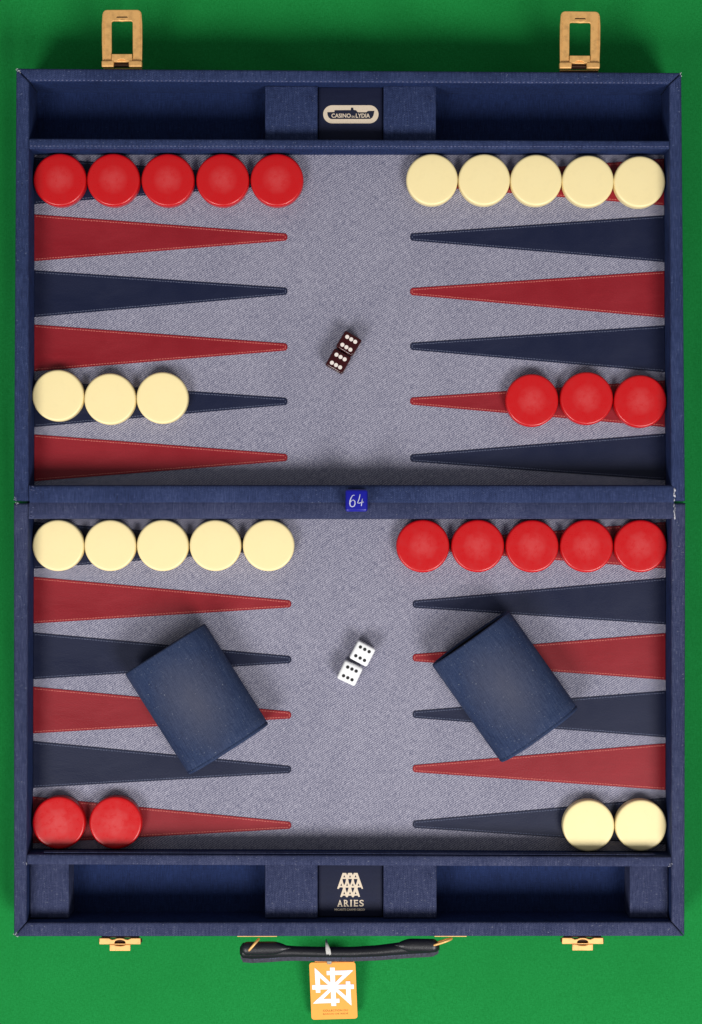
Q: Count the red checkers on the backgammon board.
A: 15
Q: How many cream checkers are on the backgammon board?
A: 15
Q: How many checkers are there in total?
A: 30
